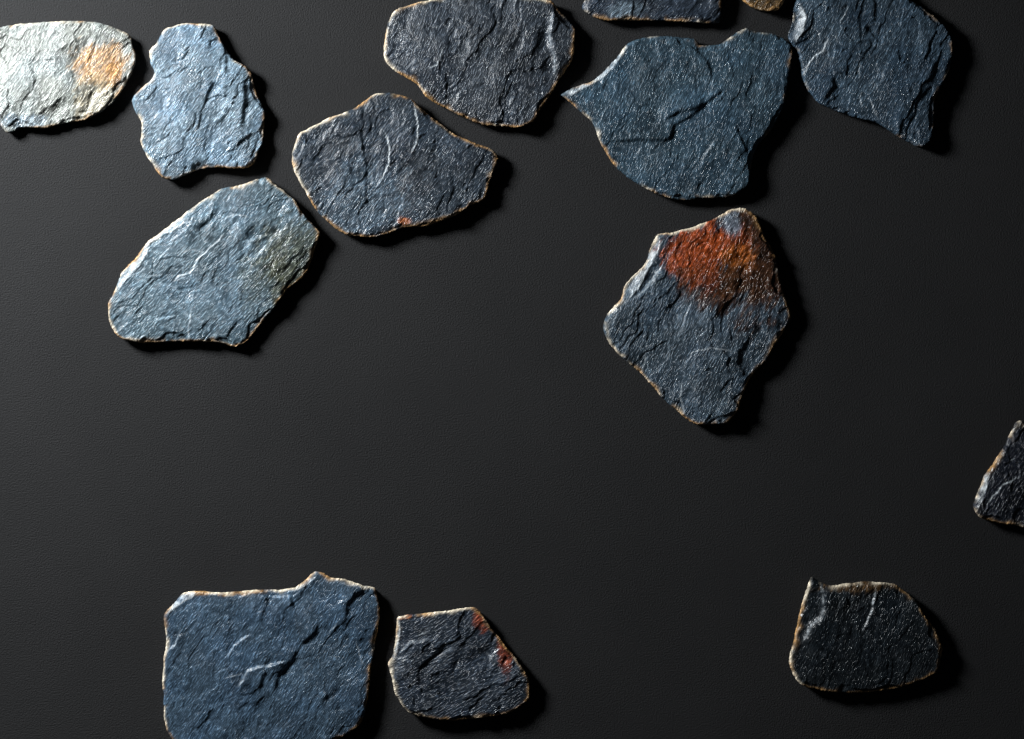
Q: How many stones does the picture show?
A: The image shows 14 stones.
